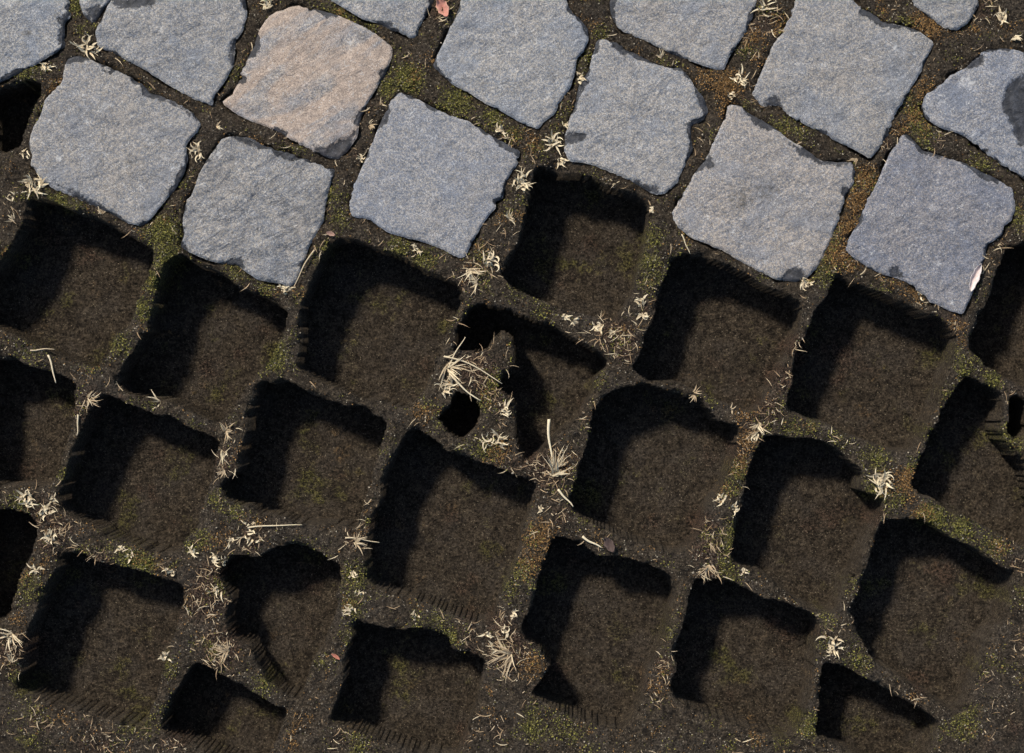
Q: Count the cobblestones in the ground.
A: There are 16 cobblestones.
